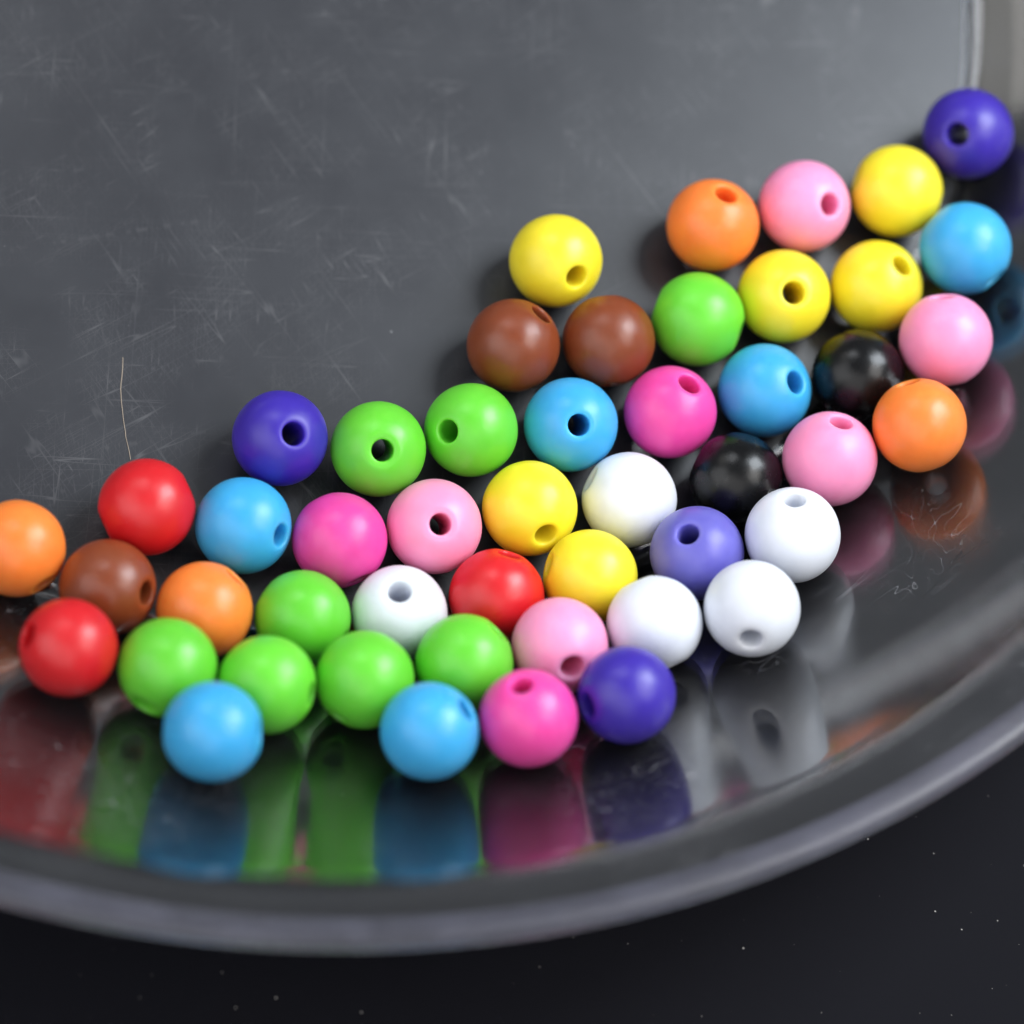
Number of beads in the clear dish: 49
